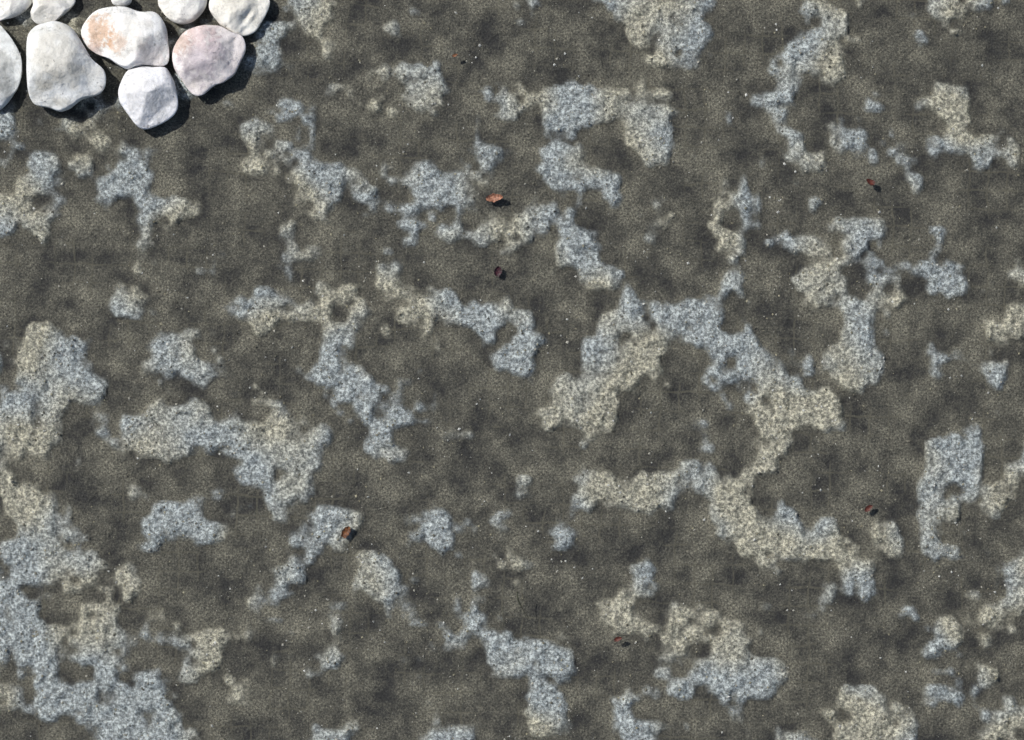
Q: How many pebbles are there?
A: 10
